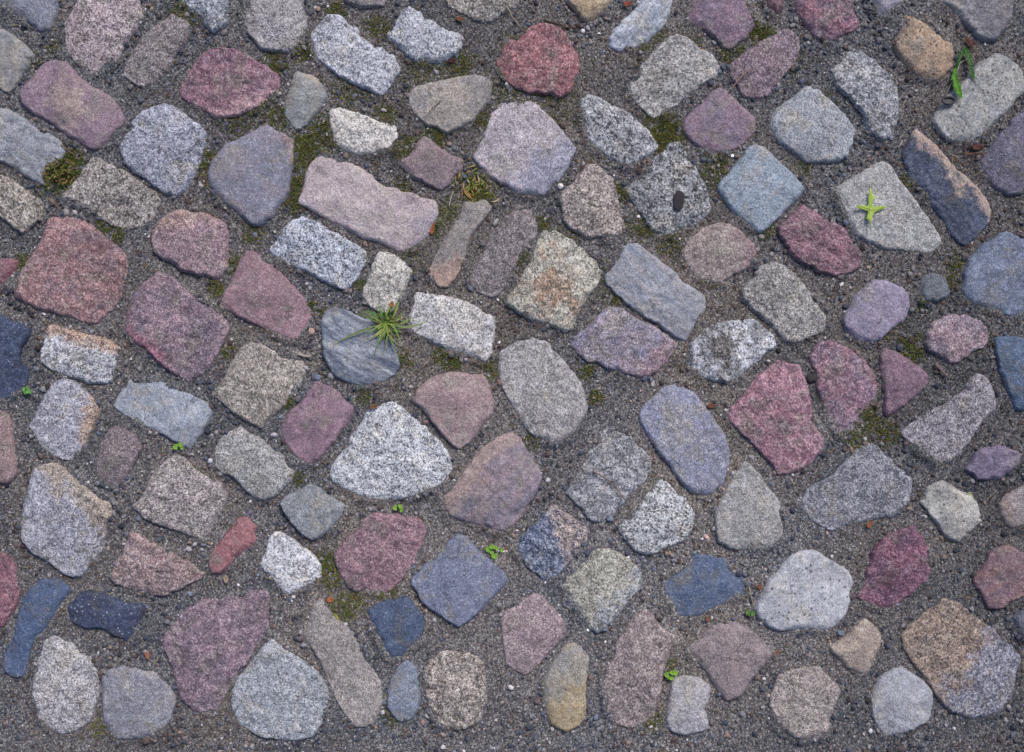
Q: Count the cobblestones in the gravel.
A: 128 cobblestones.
